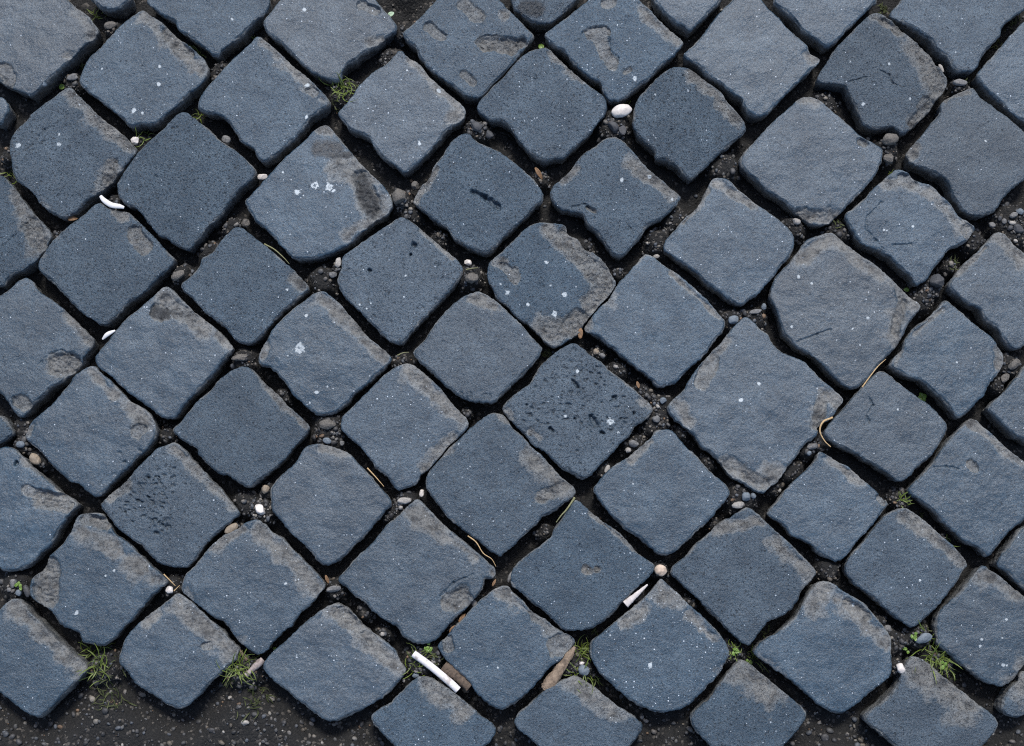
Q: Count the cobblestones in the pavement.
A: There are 75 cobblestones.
